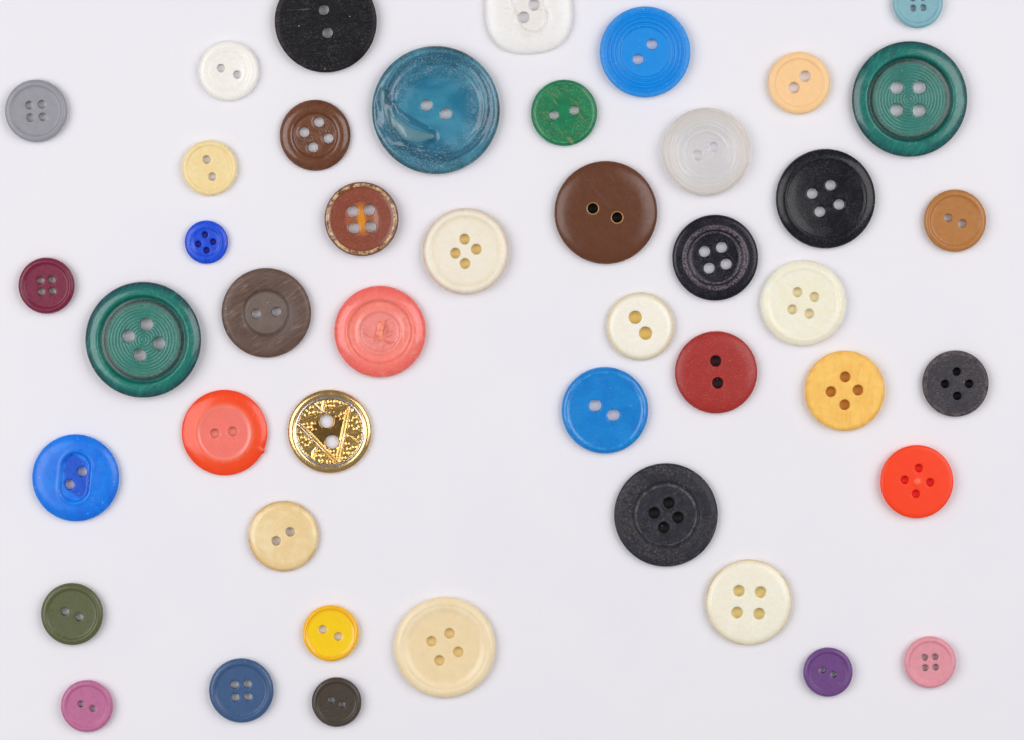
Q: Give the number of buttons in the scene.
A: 45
